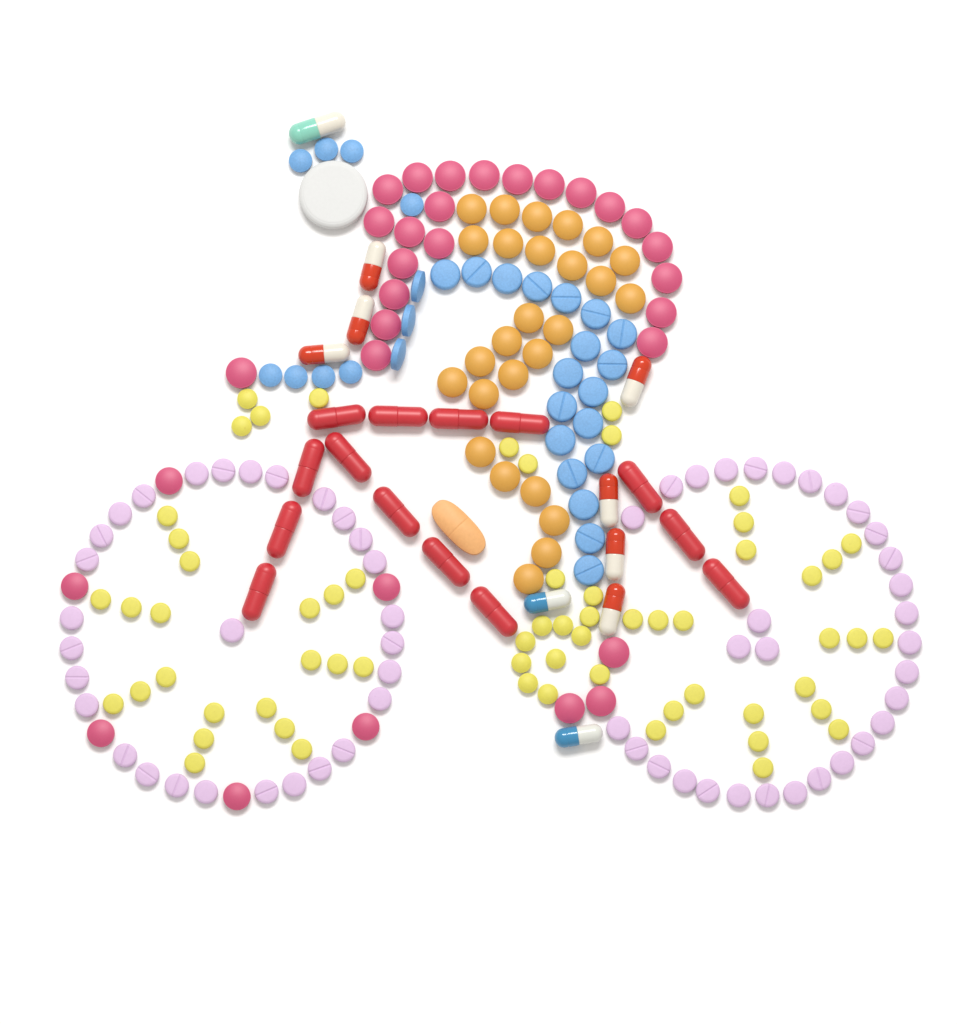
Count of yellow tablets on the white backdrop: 62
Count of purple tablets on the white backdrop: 60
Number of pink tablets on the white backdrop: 31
